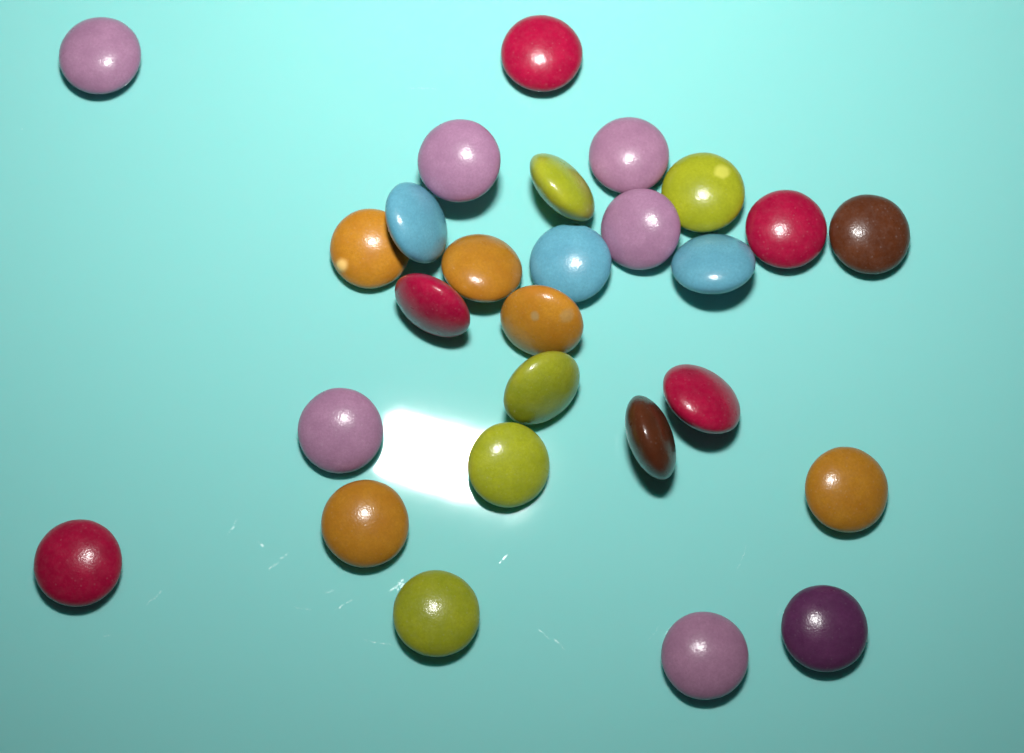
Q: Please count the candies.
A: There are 27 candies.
